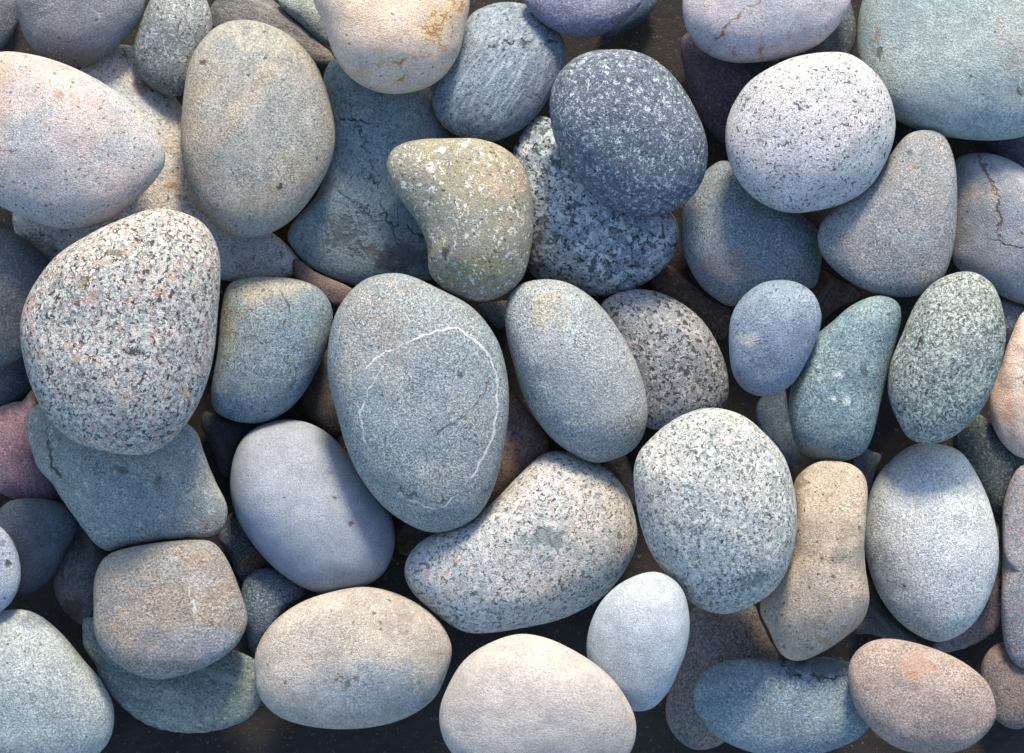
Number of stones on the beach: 74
